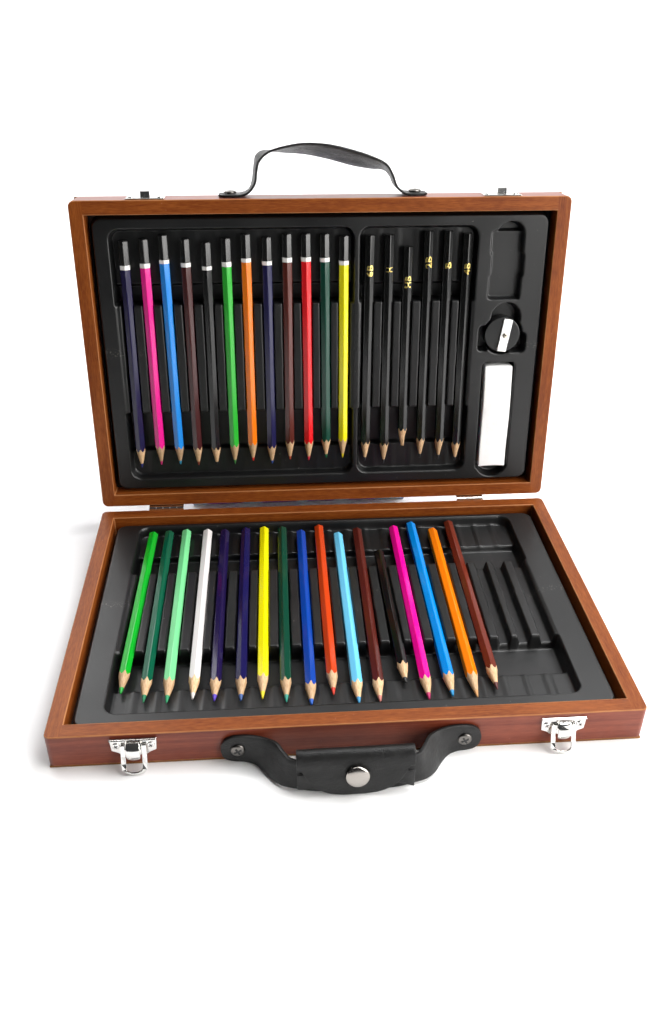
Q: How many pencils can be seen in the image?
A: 35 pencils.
